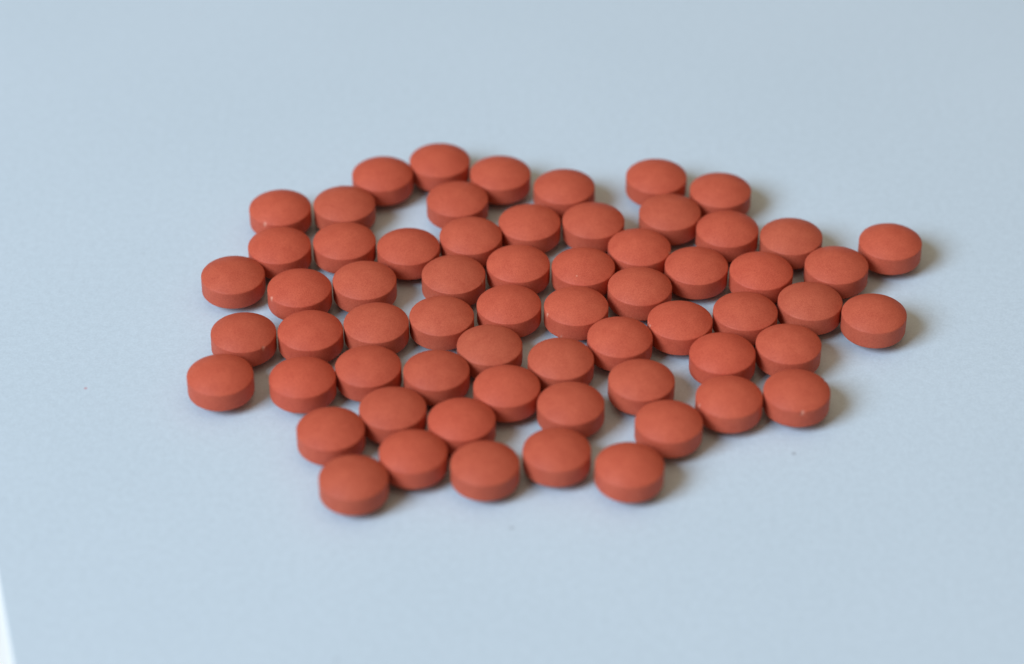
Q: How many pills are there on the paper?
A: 63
